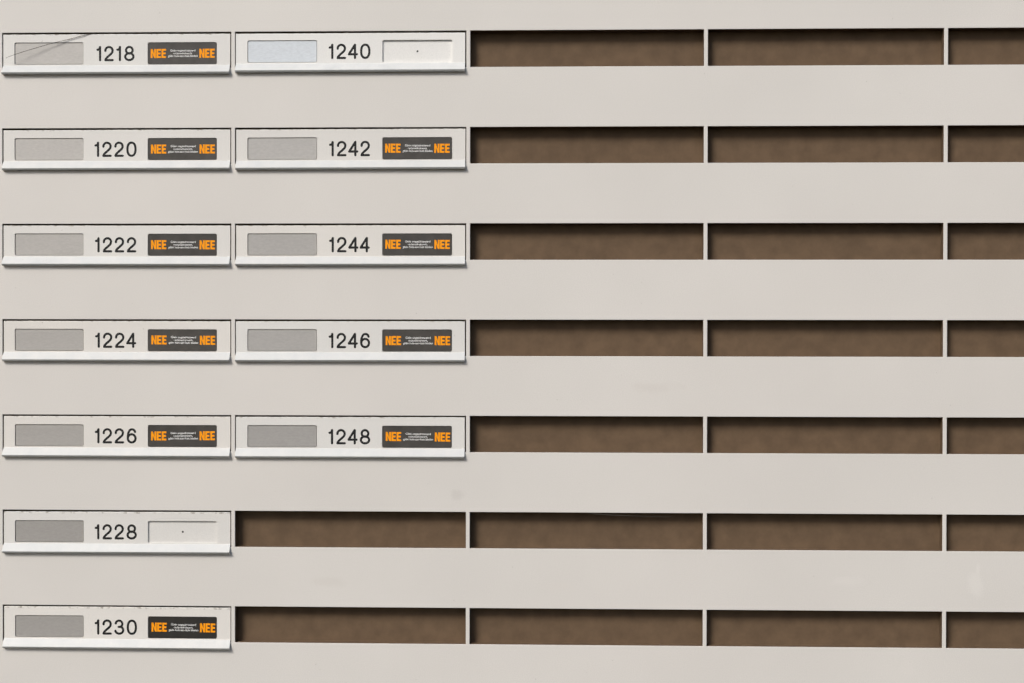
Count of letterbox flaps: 12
